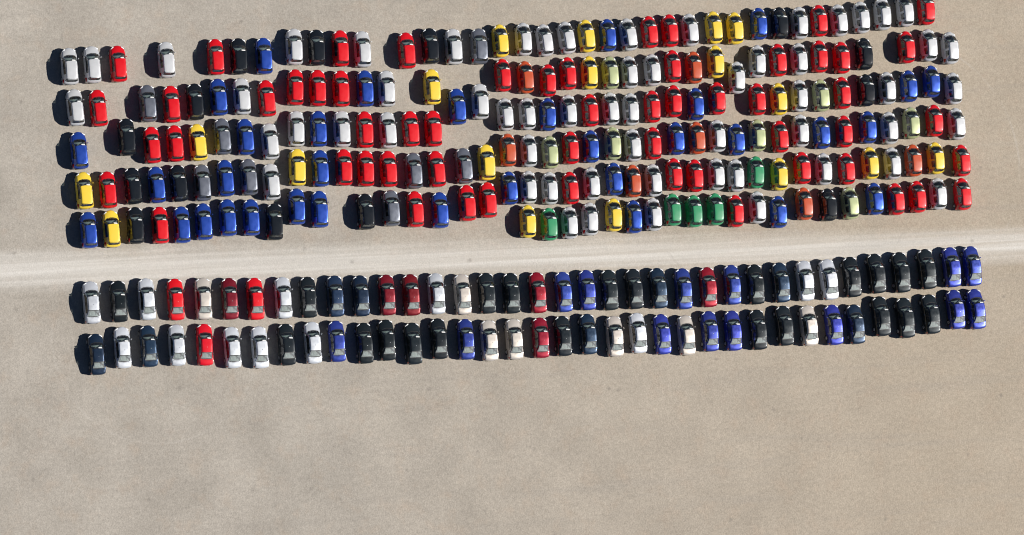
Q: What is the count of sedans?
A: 72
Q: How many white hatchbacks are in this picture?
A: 59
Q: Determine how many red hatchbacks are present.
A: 57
